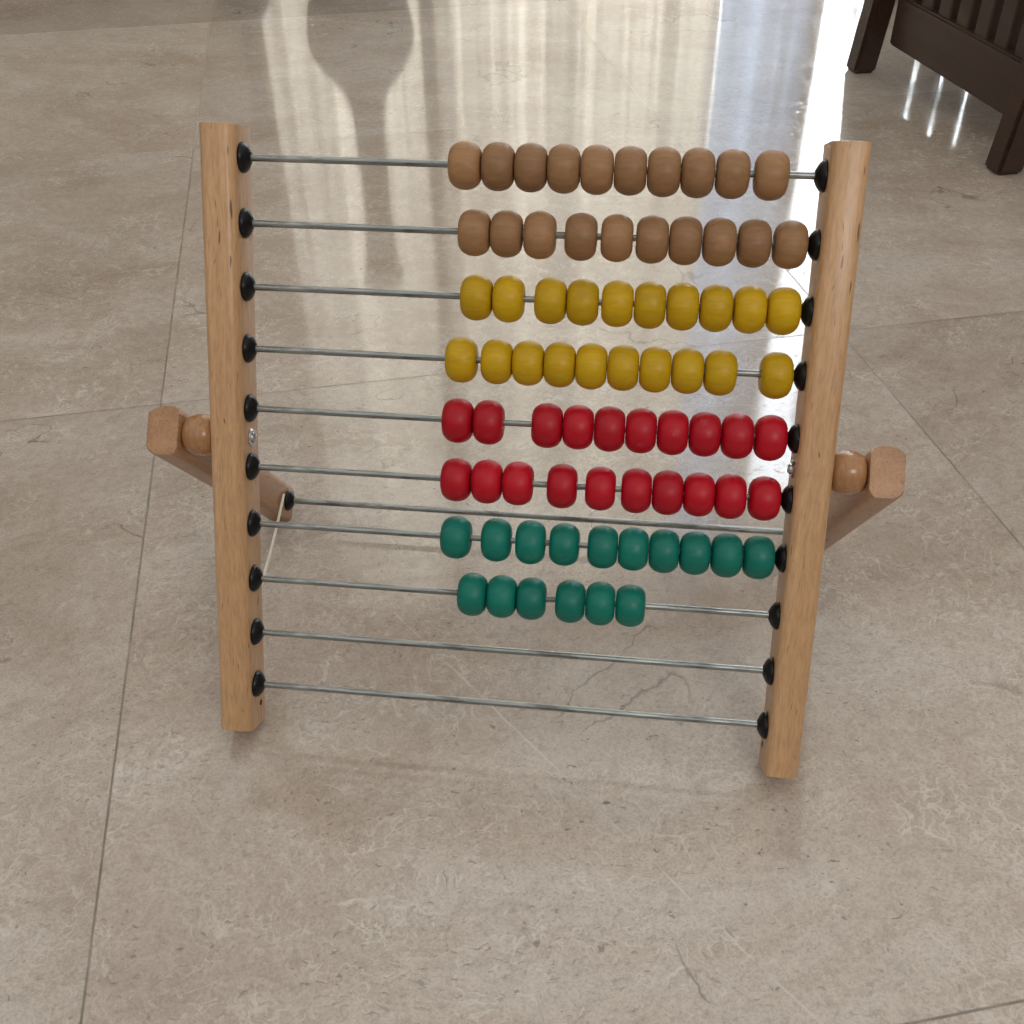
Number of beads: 76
